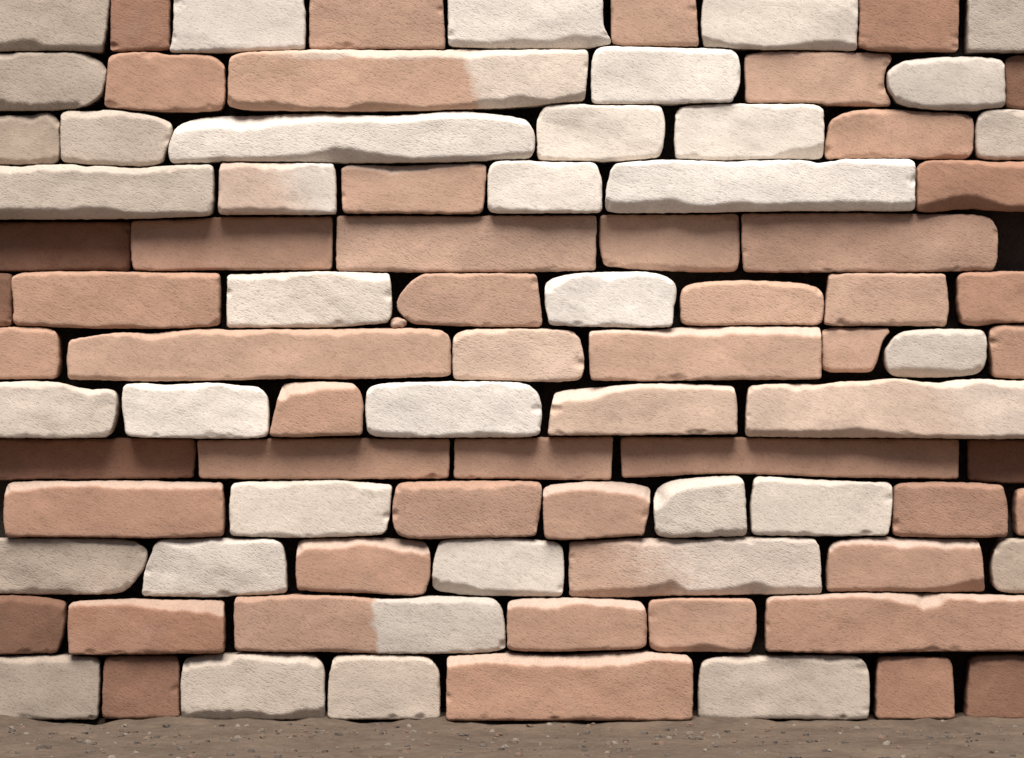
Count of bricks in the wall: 89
